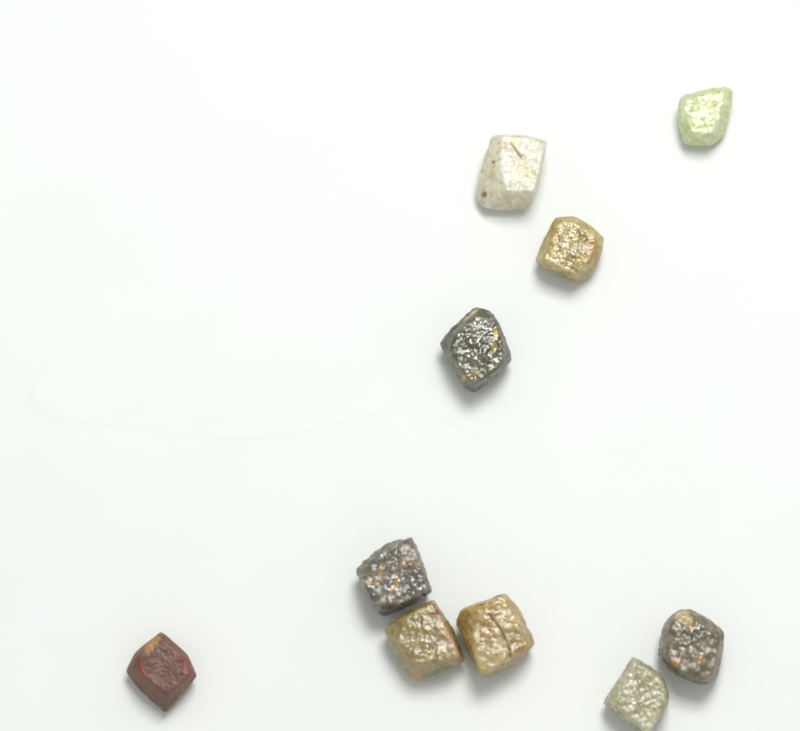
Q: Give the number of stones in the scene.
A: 10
